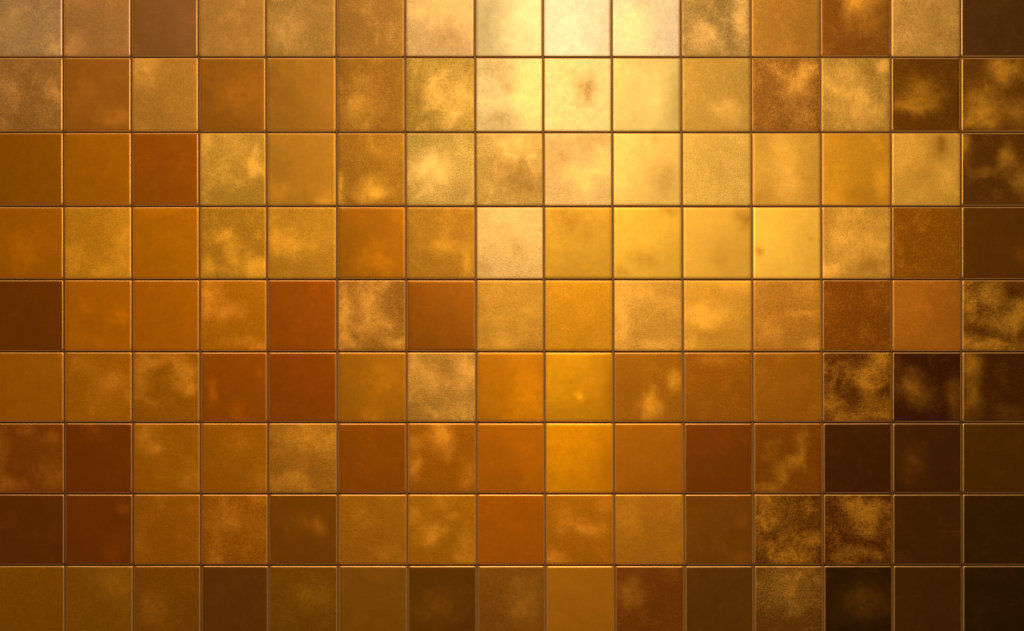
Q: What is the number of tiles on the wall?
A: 135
